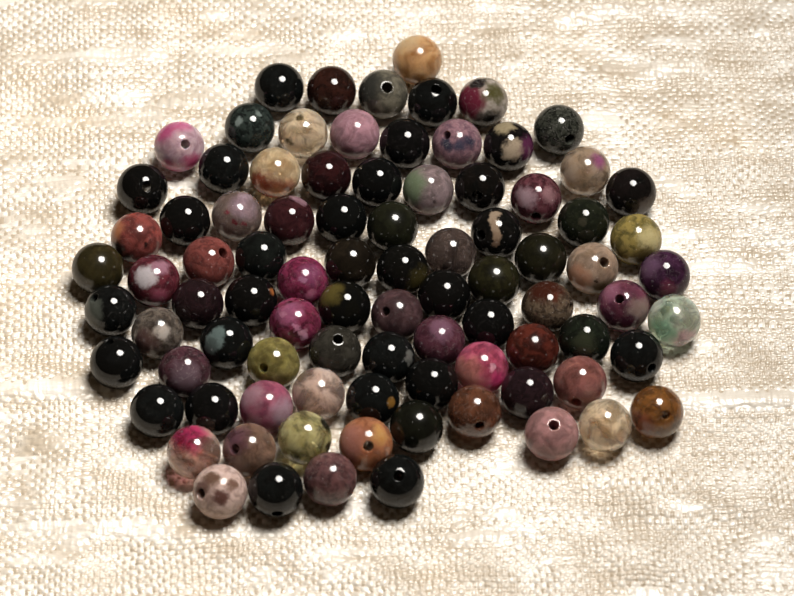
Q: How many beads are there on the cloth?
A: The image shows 89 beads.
